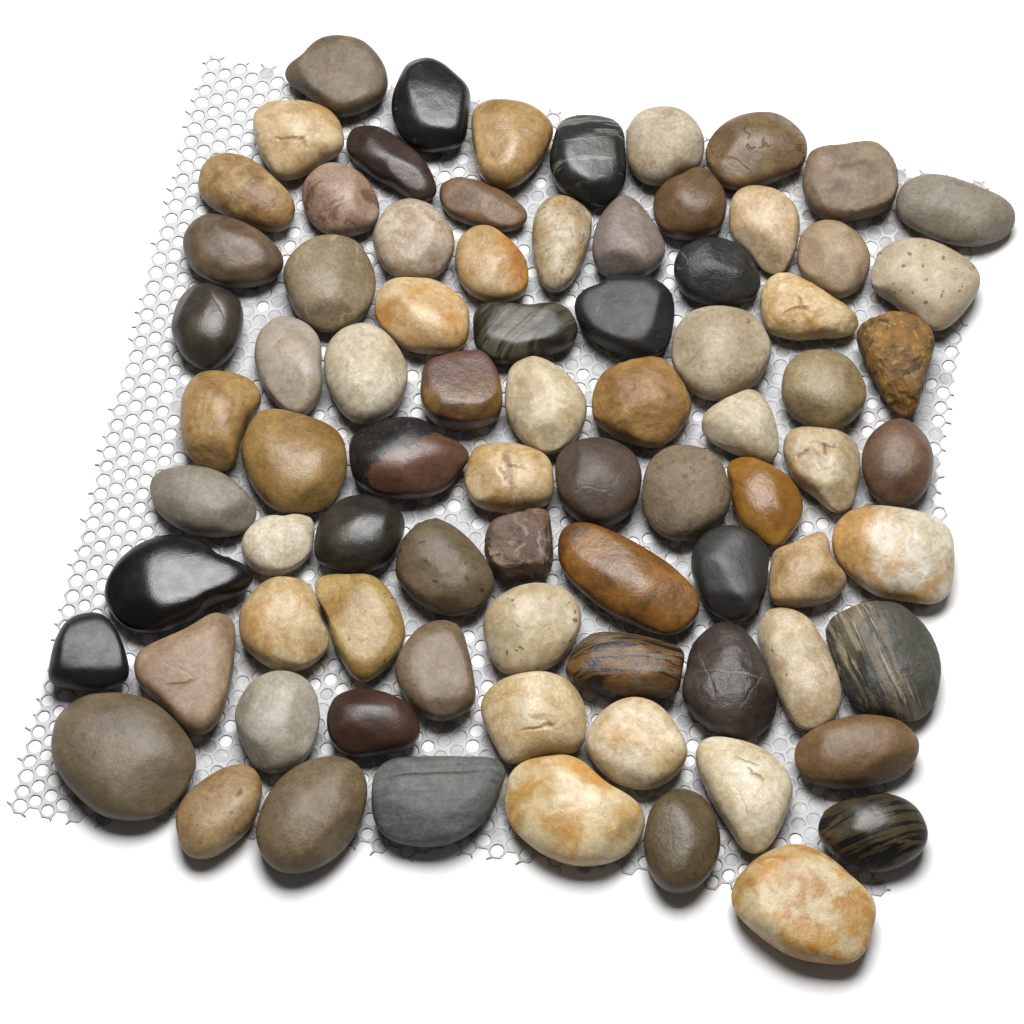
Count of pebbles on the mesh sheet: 81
